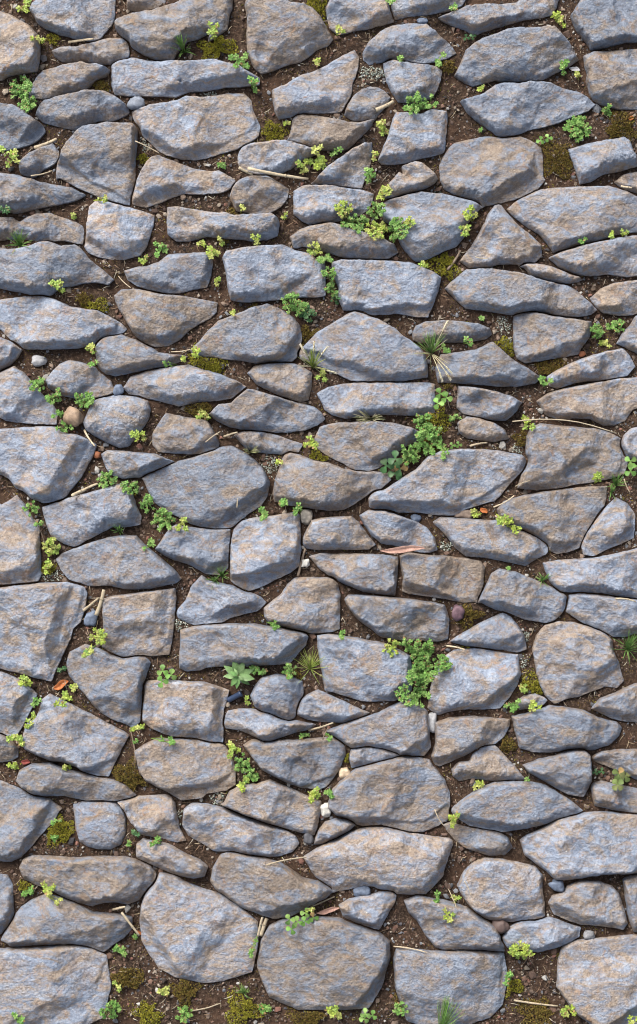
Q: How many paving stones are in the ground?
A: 155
